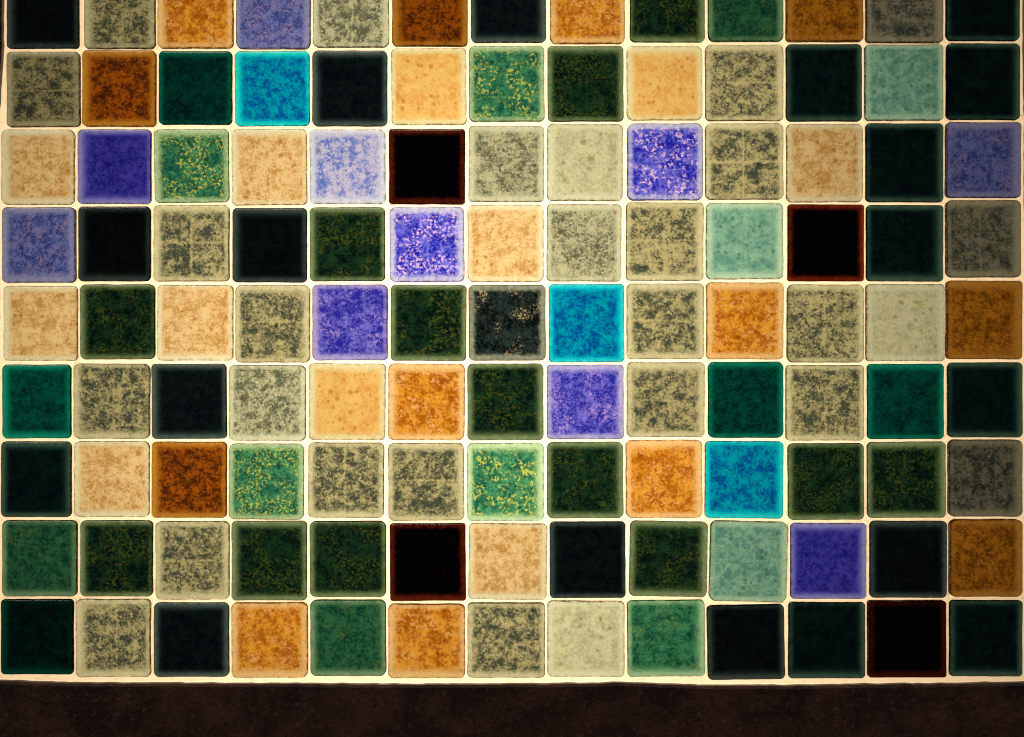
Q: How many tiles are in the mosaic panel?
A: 117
